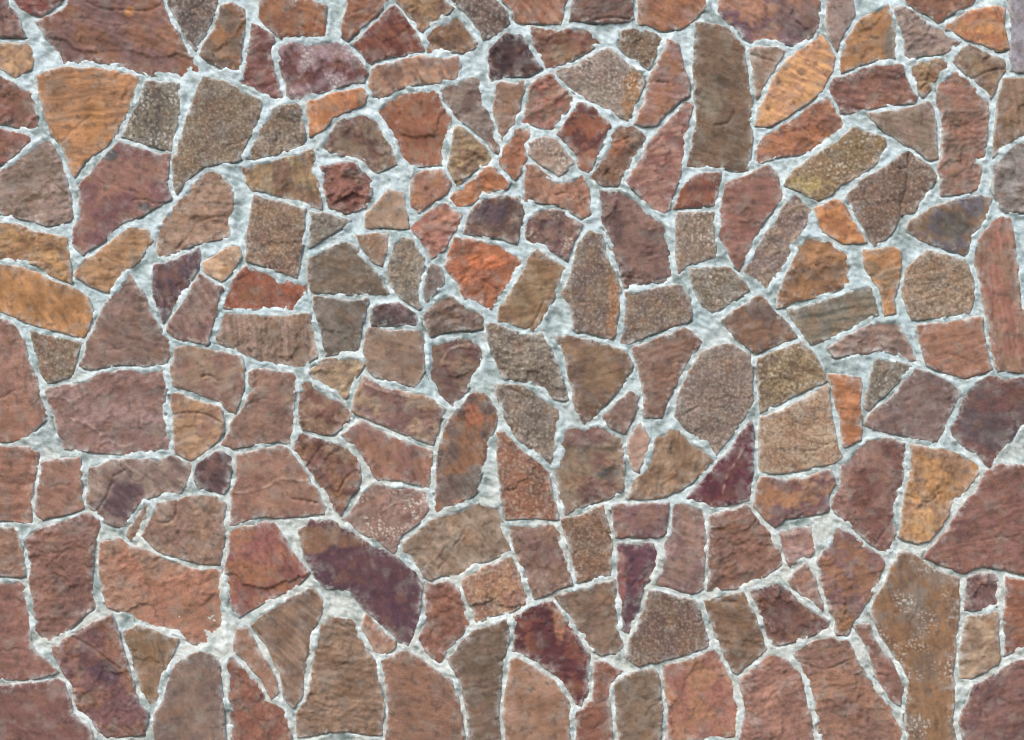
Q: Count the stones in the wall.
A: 200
